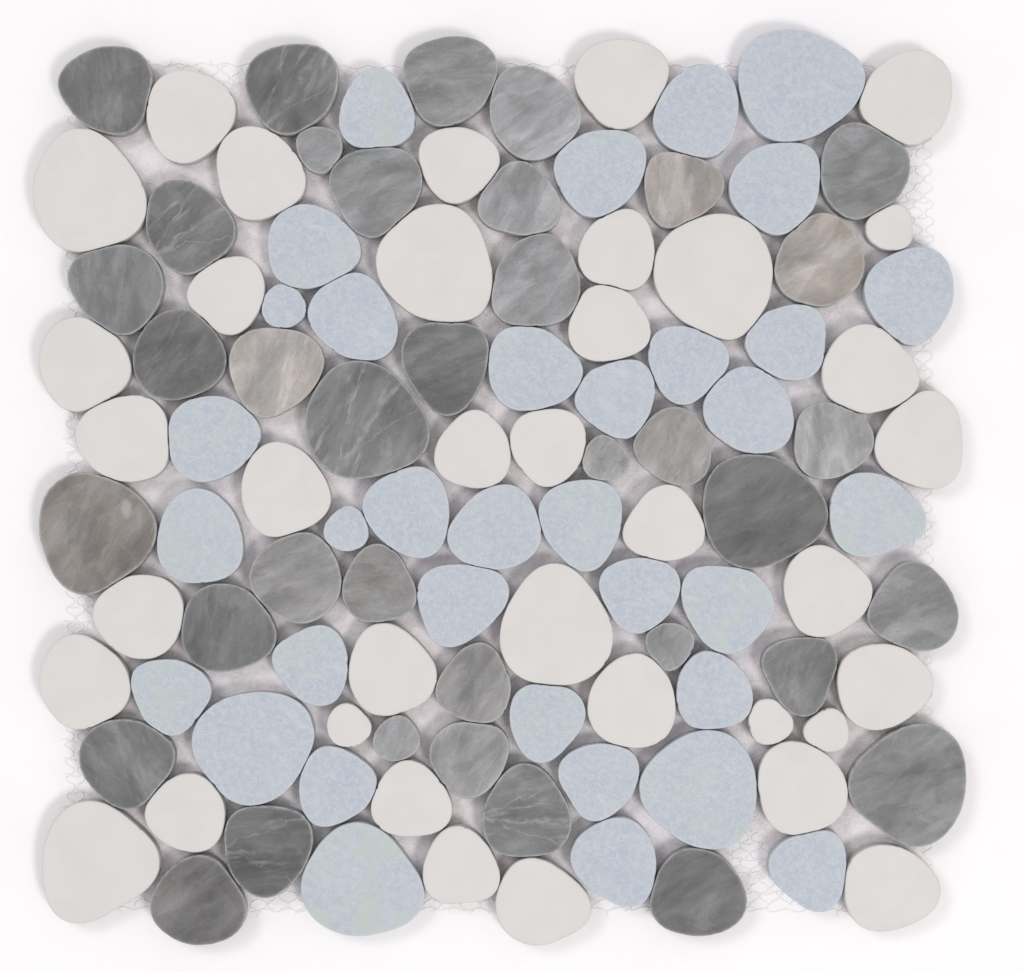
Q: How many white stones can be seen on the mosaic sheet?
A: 37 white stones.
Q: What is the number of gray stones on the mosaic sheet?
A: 37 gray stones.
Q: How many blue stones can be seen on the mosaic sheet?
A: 35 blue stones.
